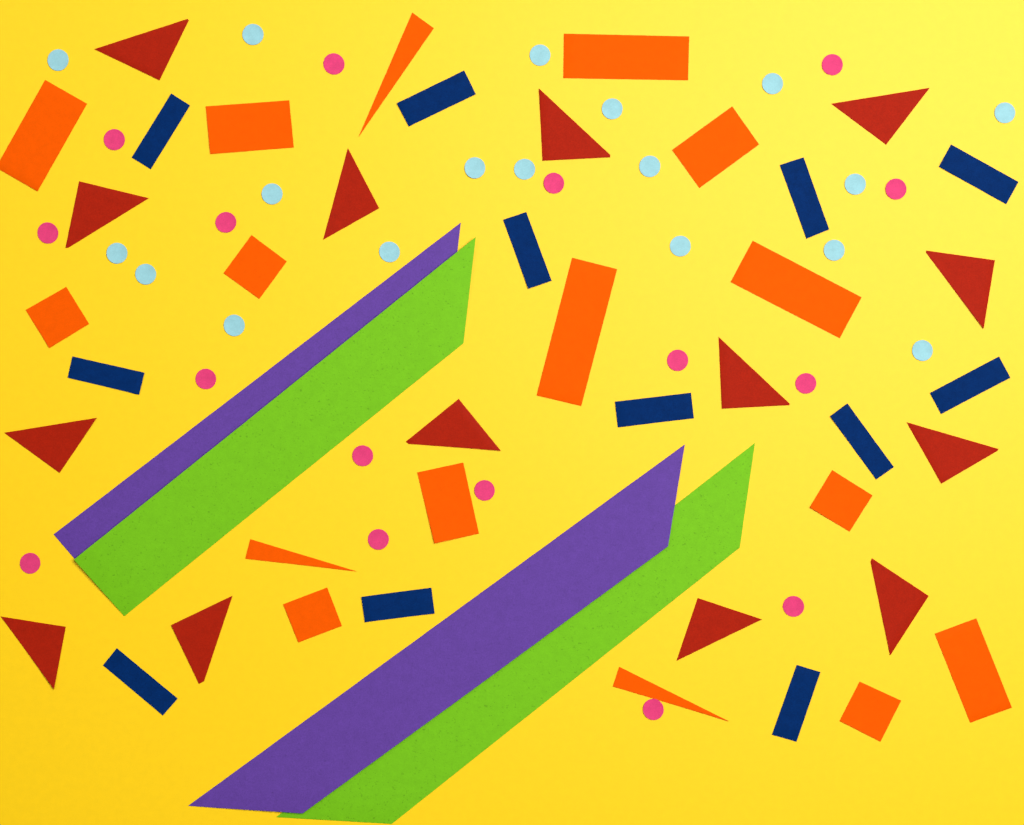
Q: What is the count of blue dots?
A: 18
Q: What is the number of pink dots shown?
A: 16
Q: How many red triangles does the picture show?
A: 14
